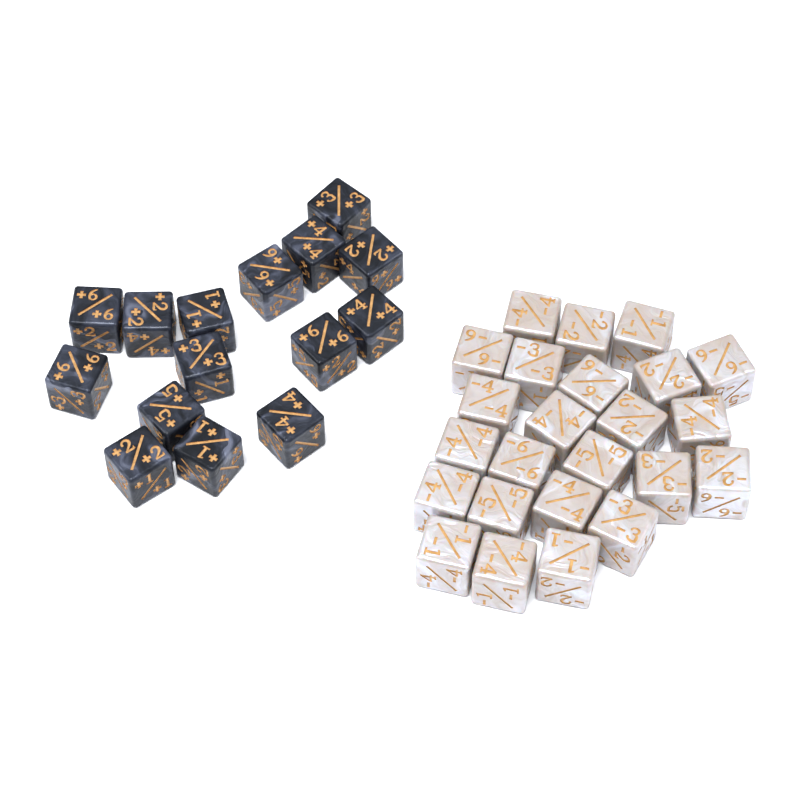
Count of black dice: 15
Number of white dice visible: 24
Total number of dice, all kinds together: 39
